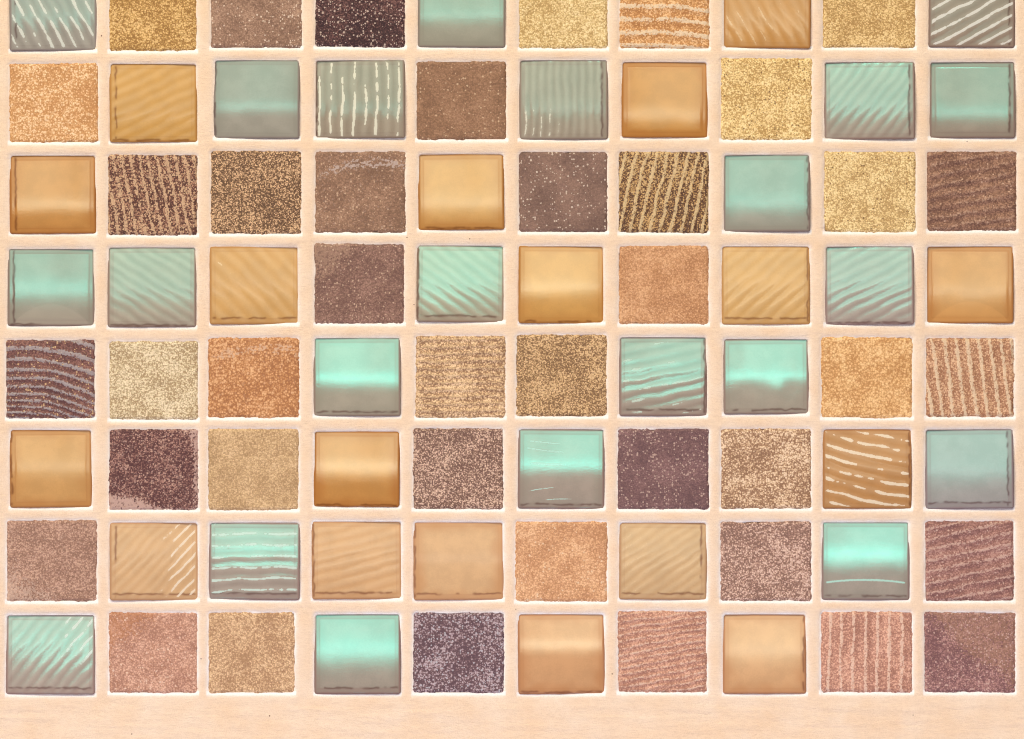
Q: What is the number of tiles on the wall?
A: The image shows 80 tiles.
